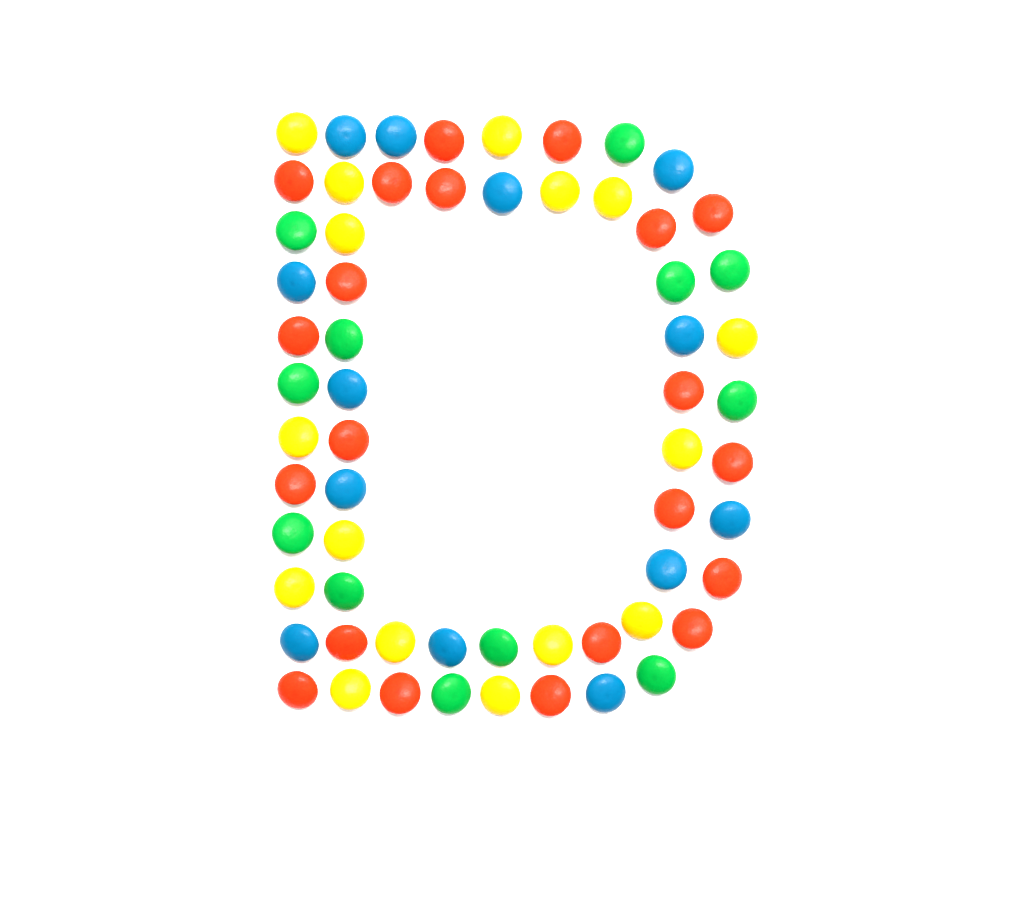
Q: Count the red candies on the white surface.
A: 21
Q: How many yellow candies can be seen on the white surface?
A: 16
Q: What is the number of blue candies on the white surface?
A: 13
